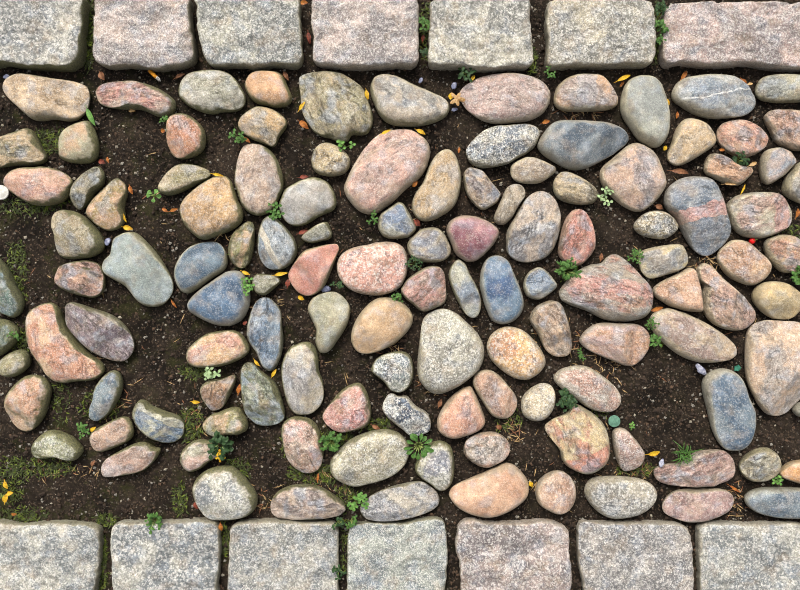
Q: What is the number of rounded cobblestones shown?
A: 120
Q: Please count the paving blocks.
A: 14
